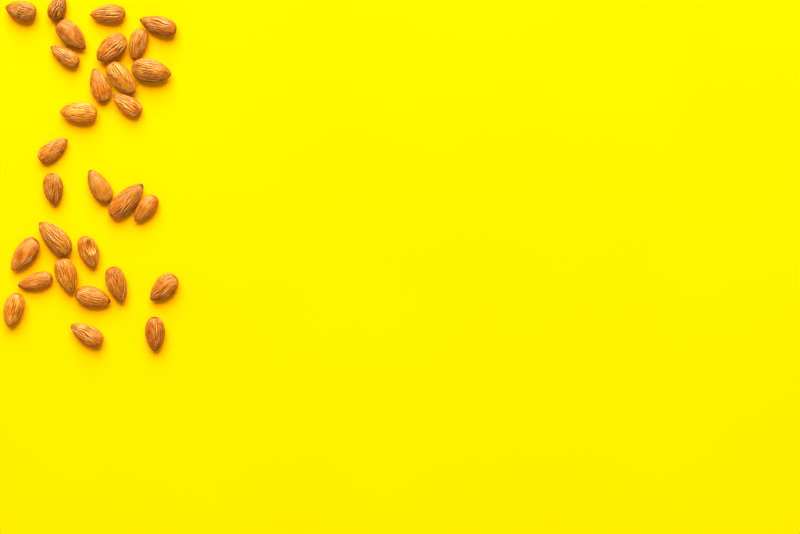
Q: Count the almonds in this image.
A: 29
